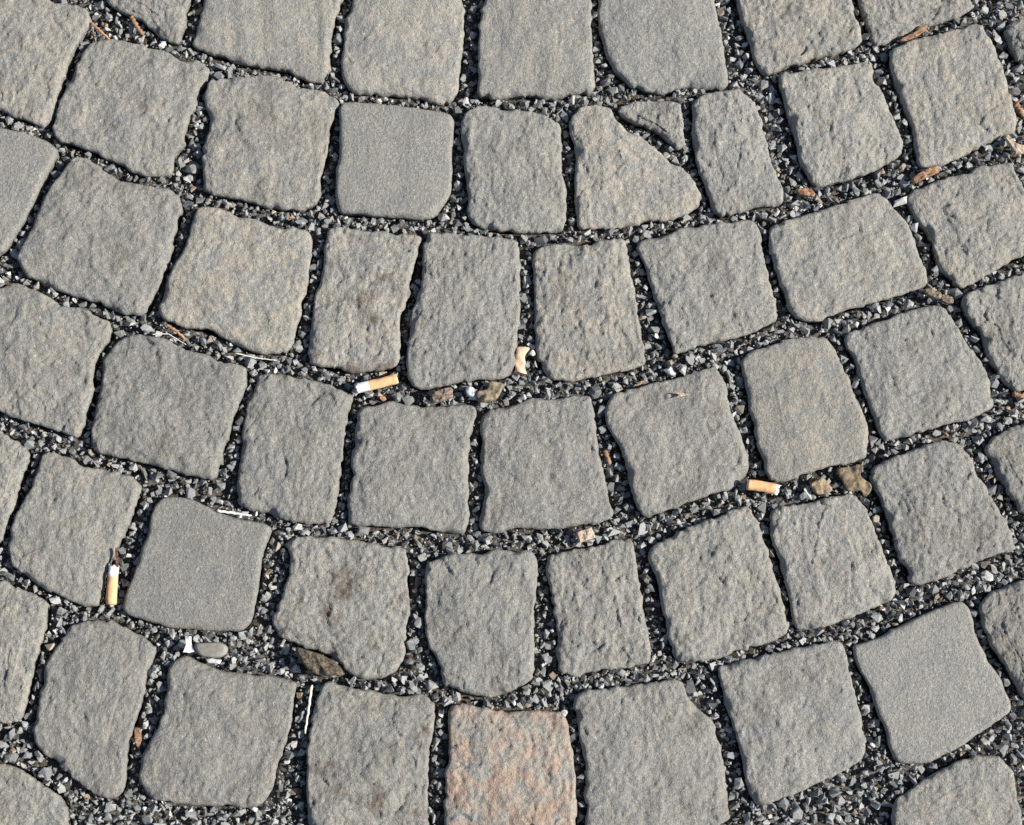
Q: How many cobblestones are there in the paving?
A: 57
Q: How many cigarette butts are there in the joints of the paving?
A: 4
